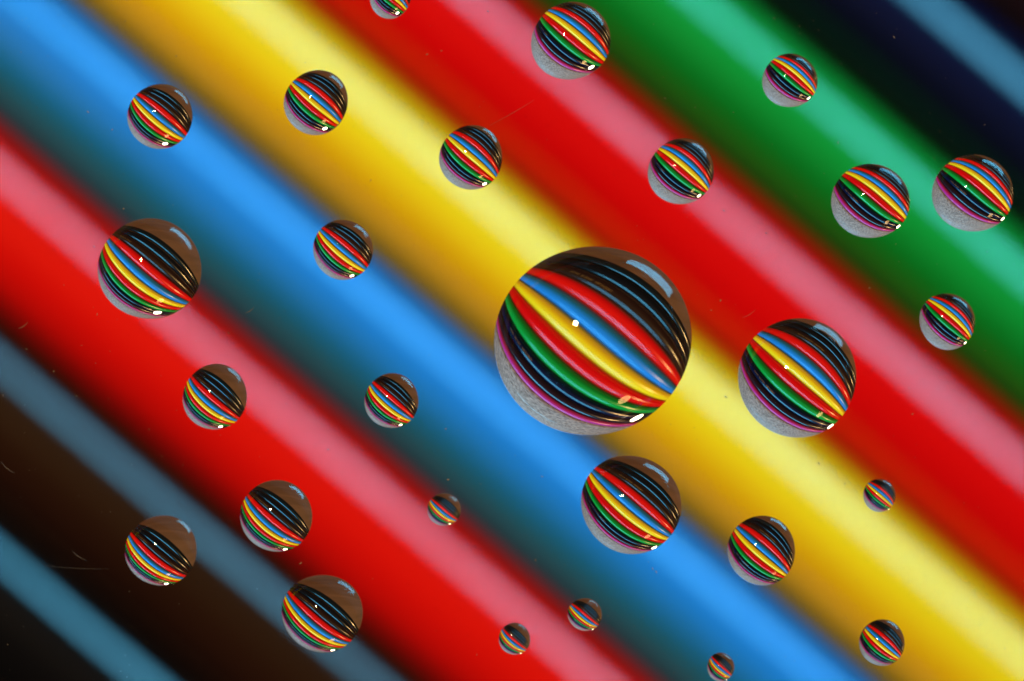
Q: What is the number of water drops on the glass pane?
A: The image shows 27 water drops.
